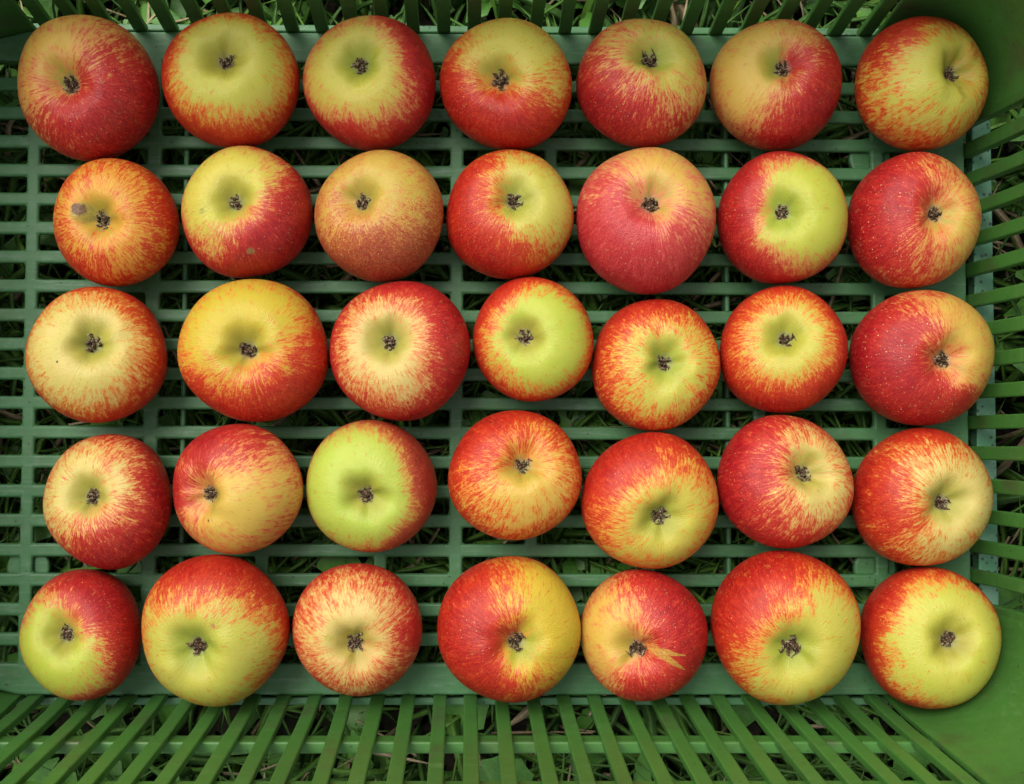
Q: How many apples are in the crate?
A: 35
